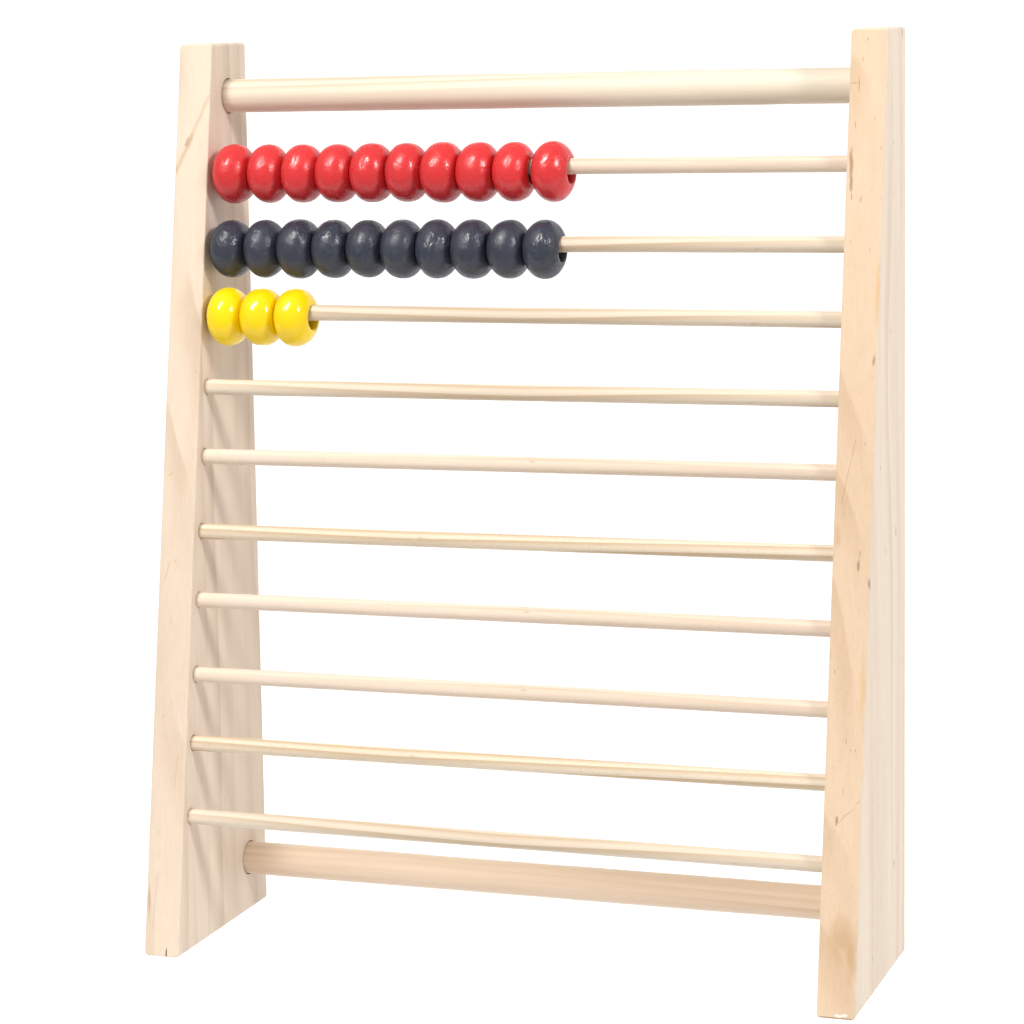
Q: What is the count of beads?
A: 23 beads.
